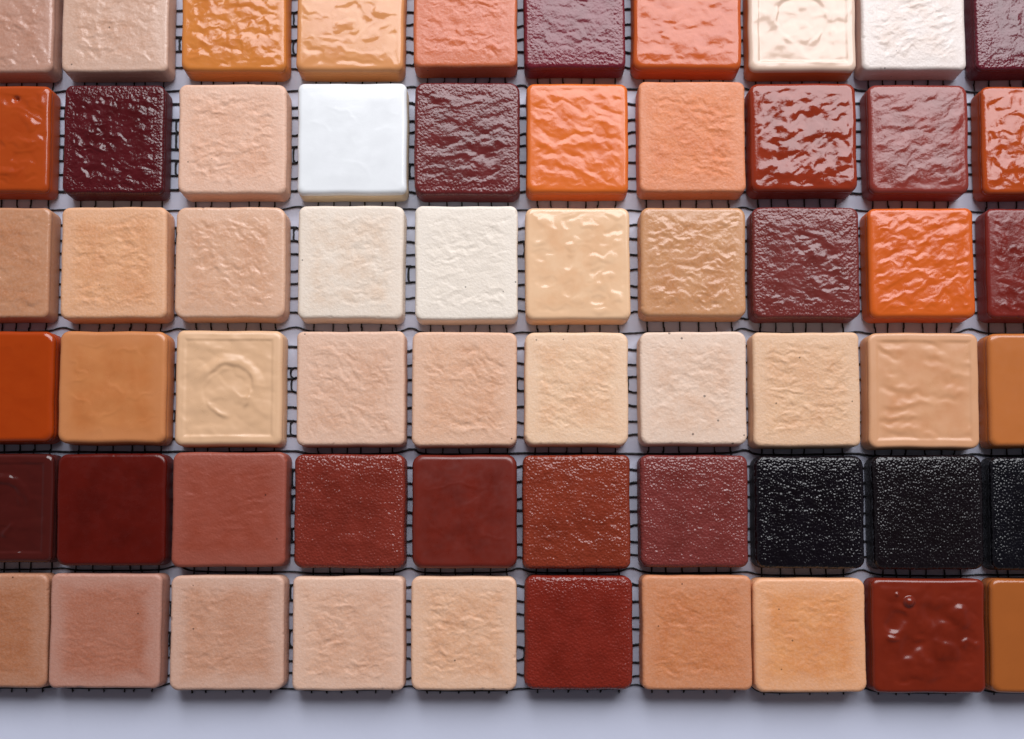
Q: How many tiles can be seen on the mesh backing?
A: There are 60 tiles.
